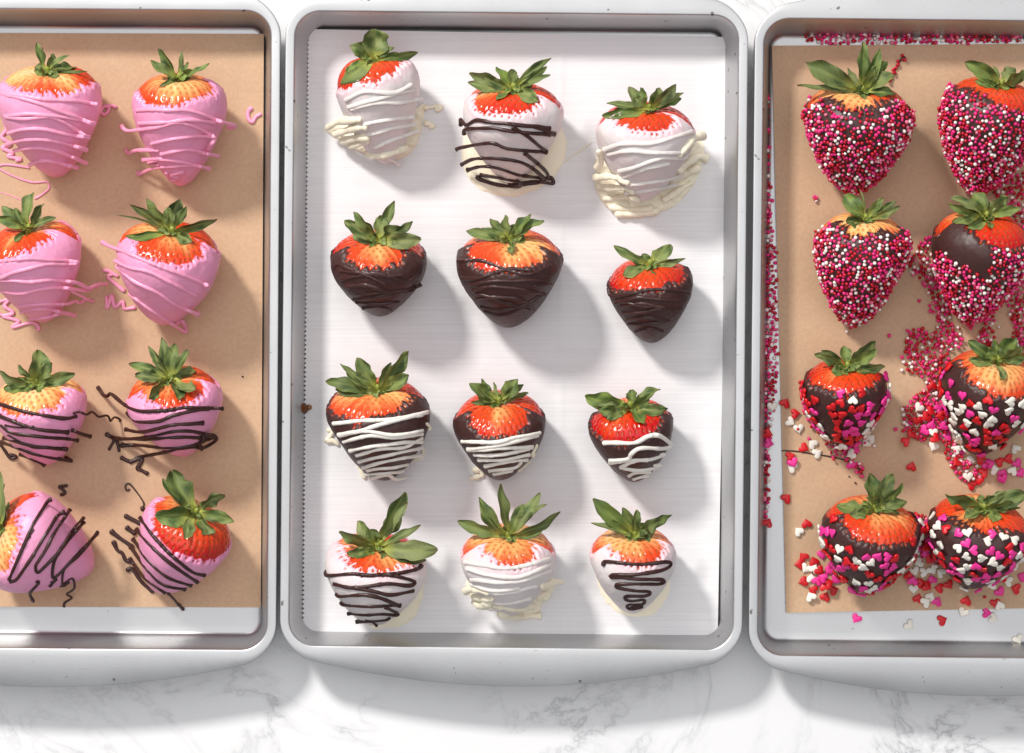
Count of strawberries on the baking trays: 28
